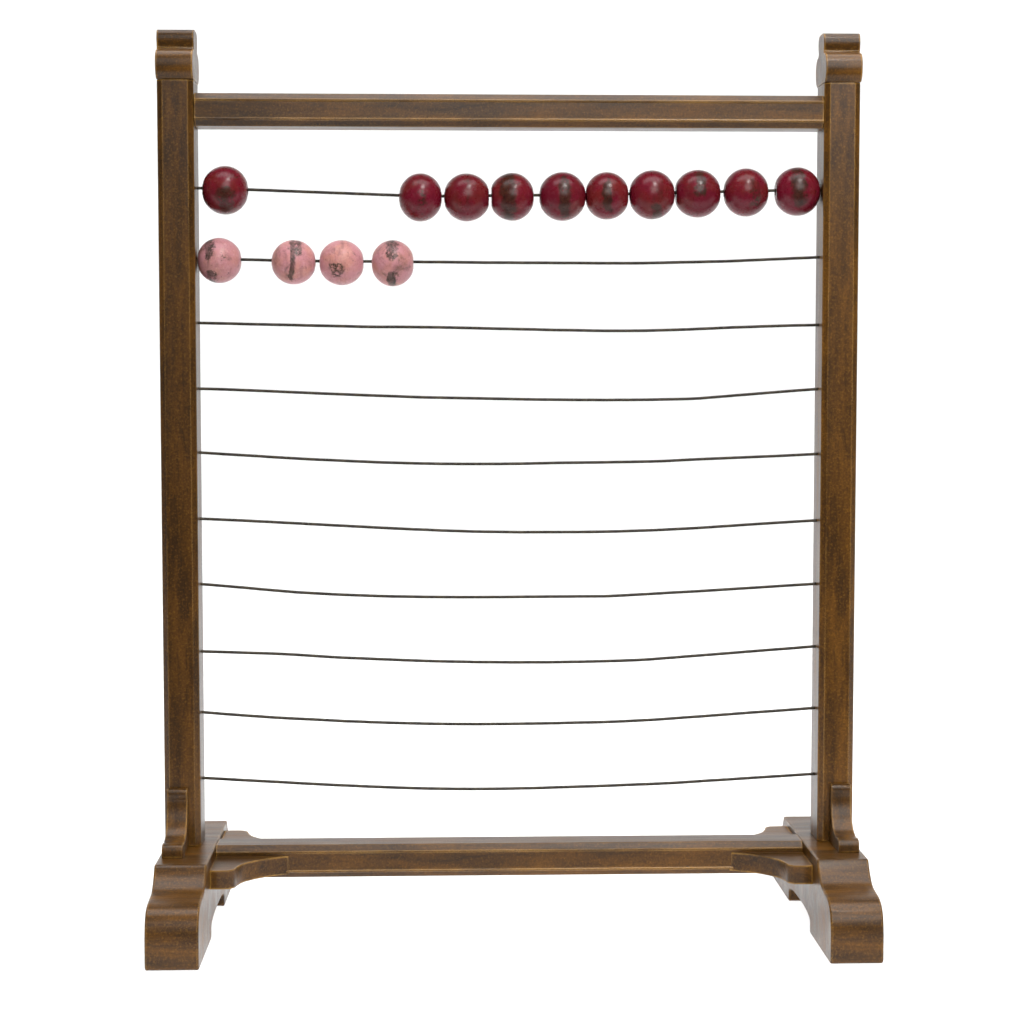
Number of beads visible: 14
